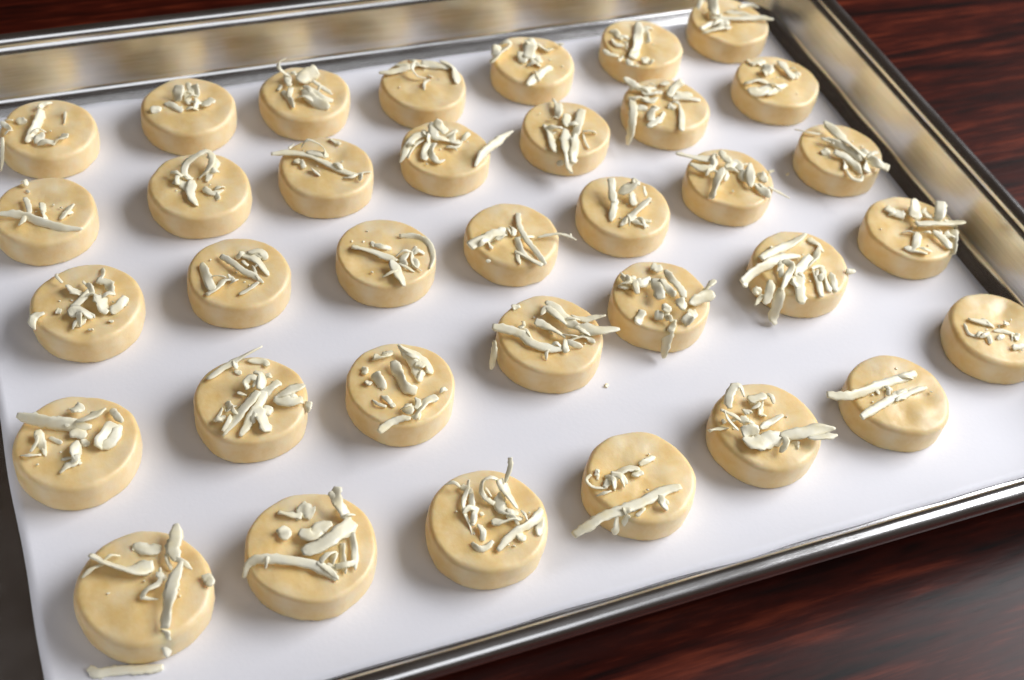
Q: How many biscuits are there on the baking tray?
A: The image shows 35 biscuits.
